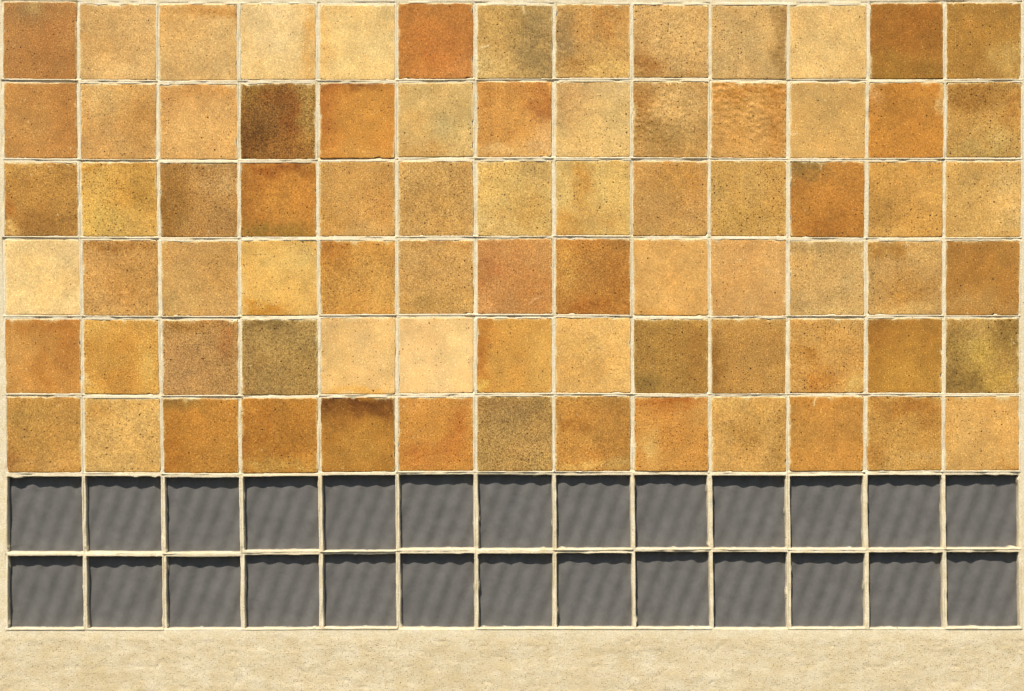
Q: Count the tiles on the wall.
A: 78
